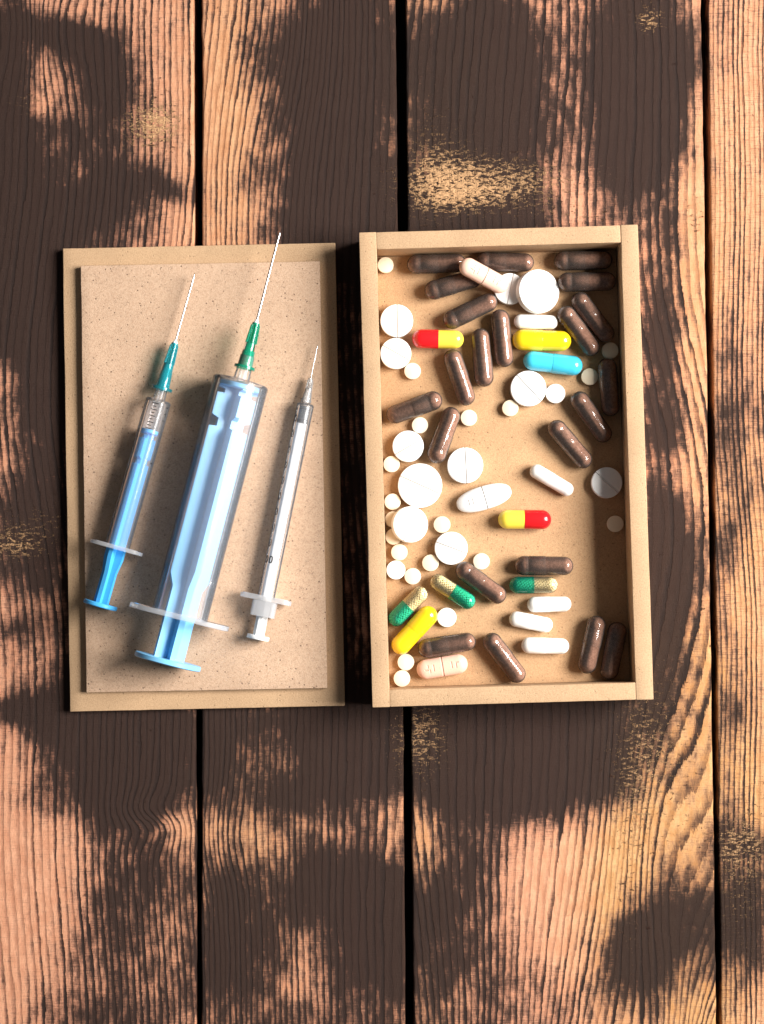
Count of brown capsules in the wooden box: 22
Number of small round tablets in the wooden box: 22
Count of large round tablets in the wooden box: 11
